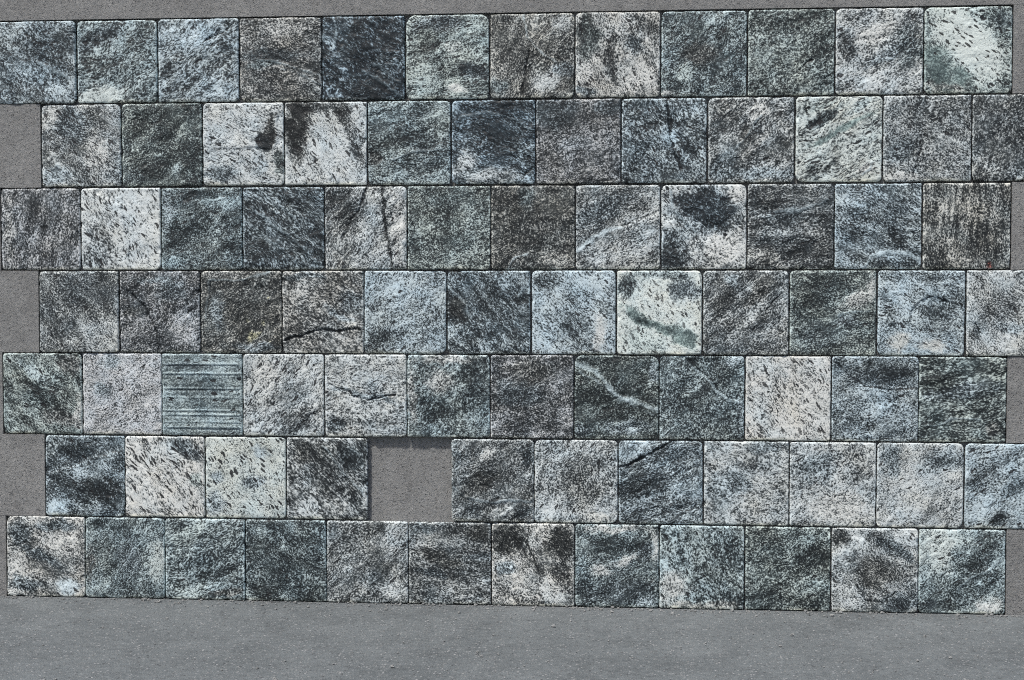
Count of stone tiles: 83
